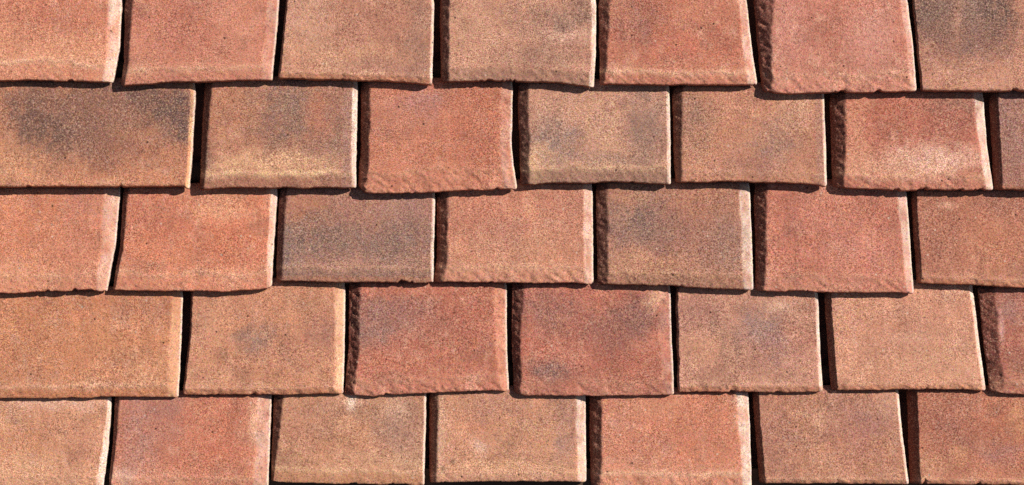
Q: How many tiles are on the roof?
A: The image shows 35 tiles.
